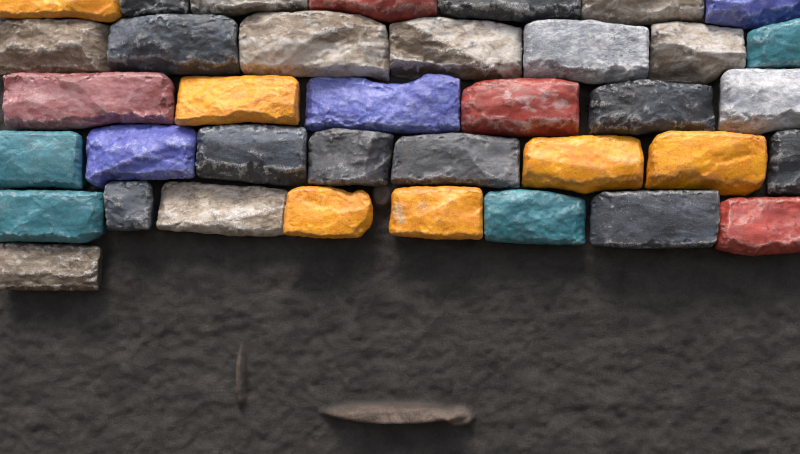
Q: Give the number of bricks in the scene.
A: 37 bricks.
